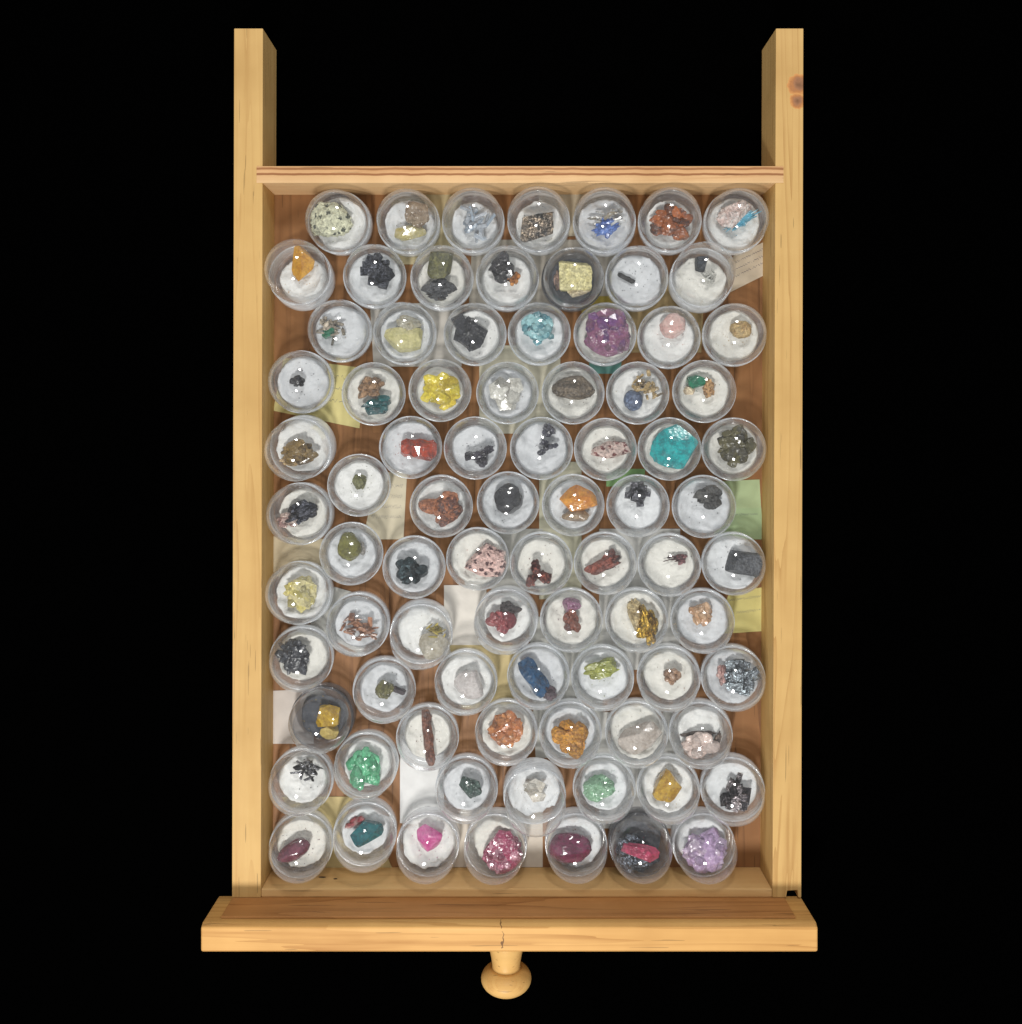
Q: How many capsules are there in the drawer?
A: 83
